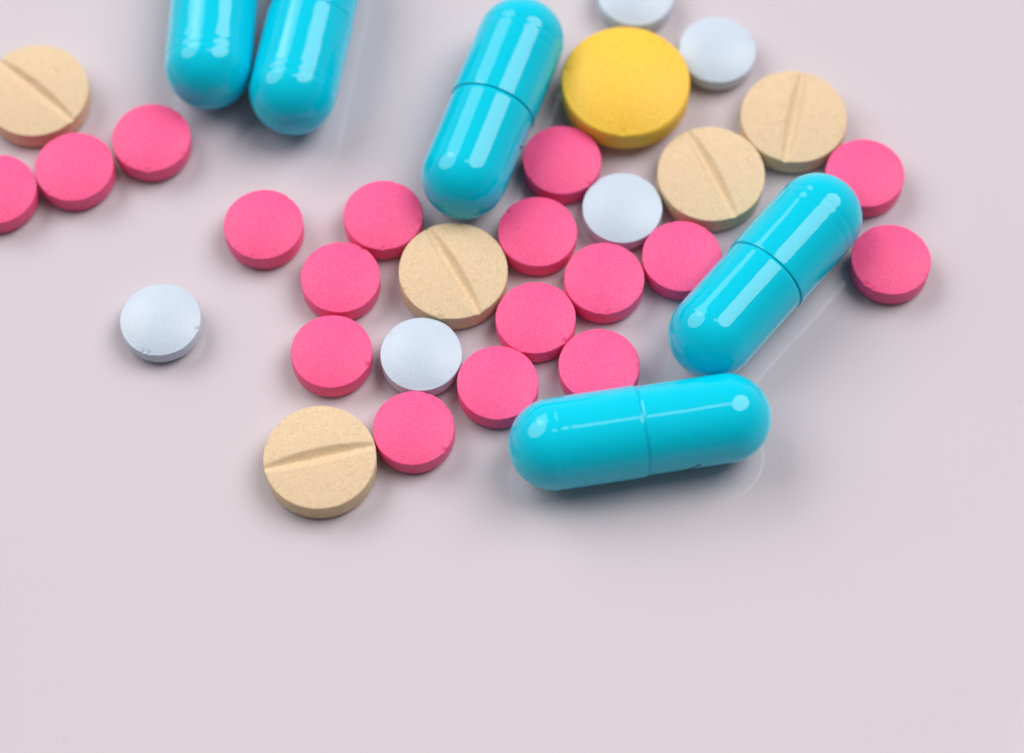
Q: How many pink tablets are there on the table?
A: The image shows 17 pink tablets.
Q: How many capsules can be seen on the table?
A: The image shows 5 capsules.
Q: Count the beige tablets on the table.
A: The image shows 5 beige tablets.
